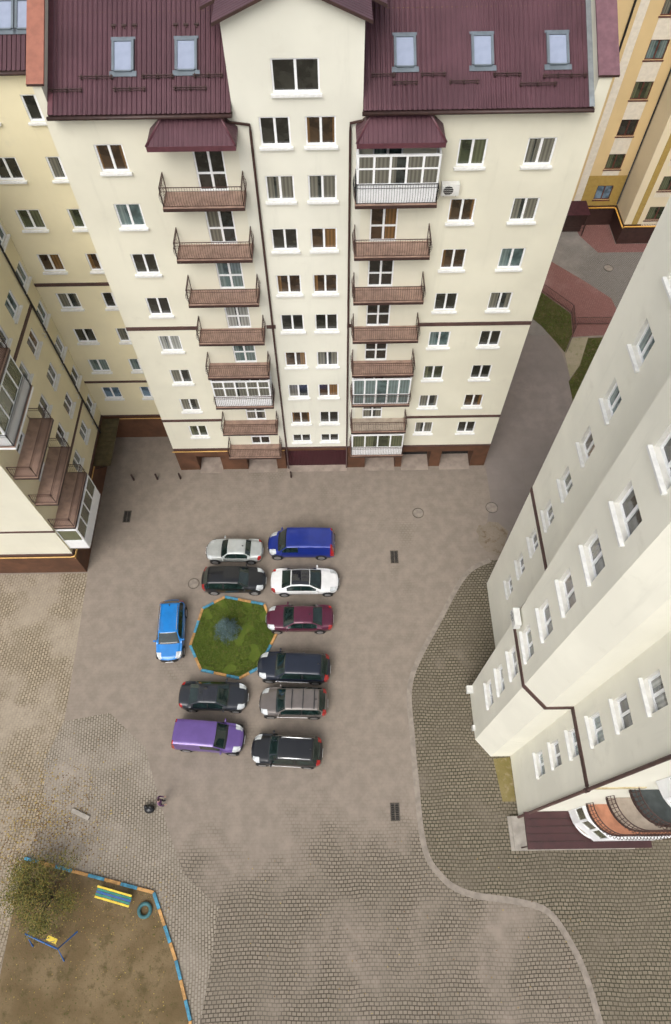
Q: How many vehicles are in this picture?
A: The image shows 11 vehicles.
